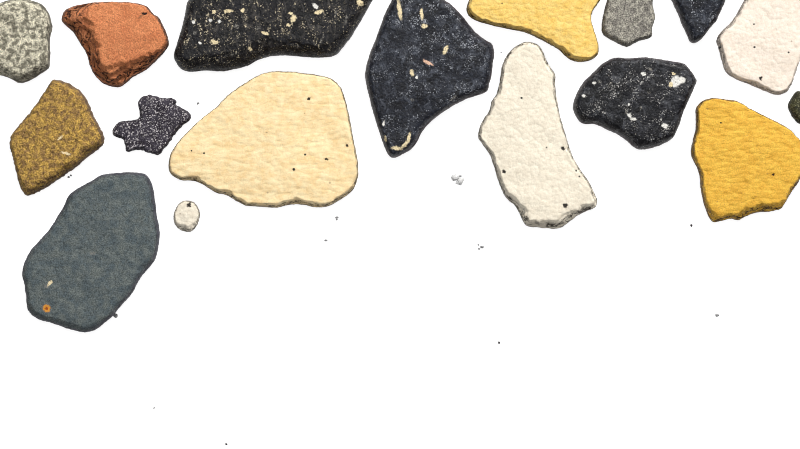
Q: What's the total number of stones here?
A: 17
